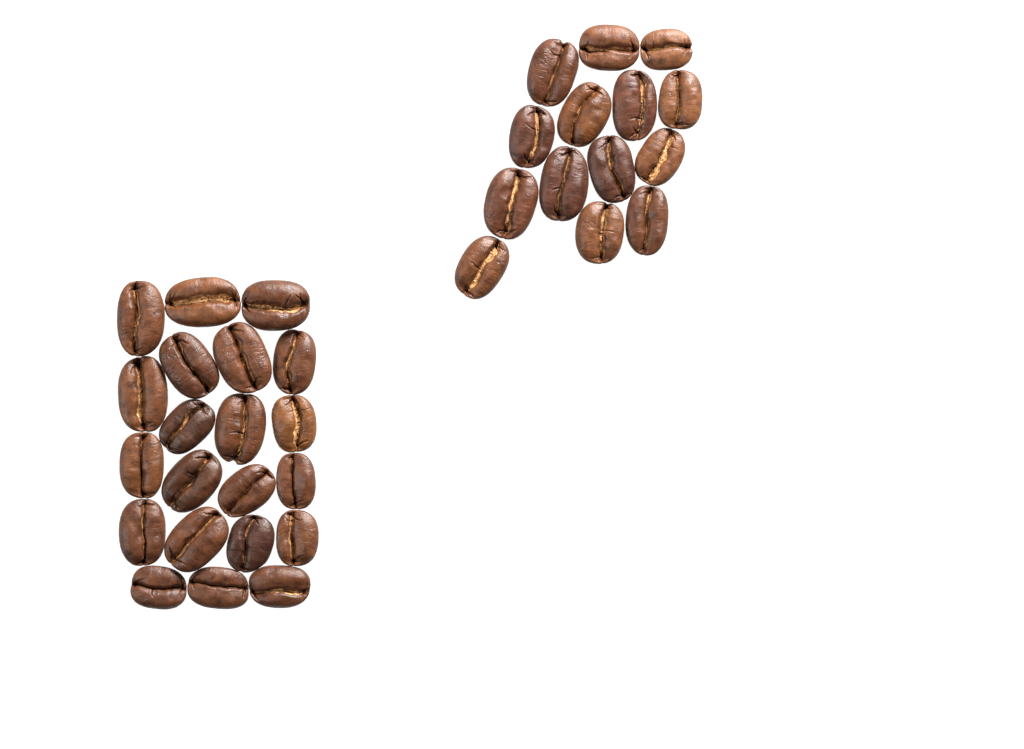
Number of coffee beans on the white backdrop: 35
